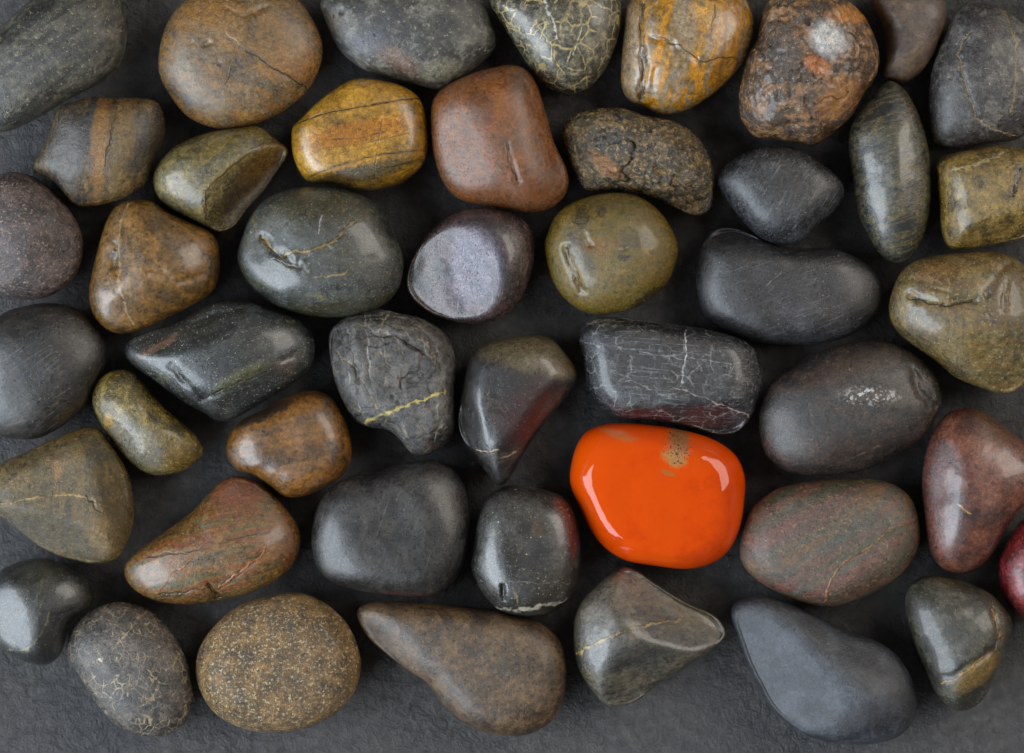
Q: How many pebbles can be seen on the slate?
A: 46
